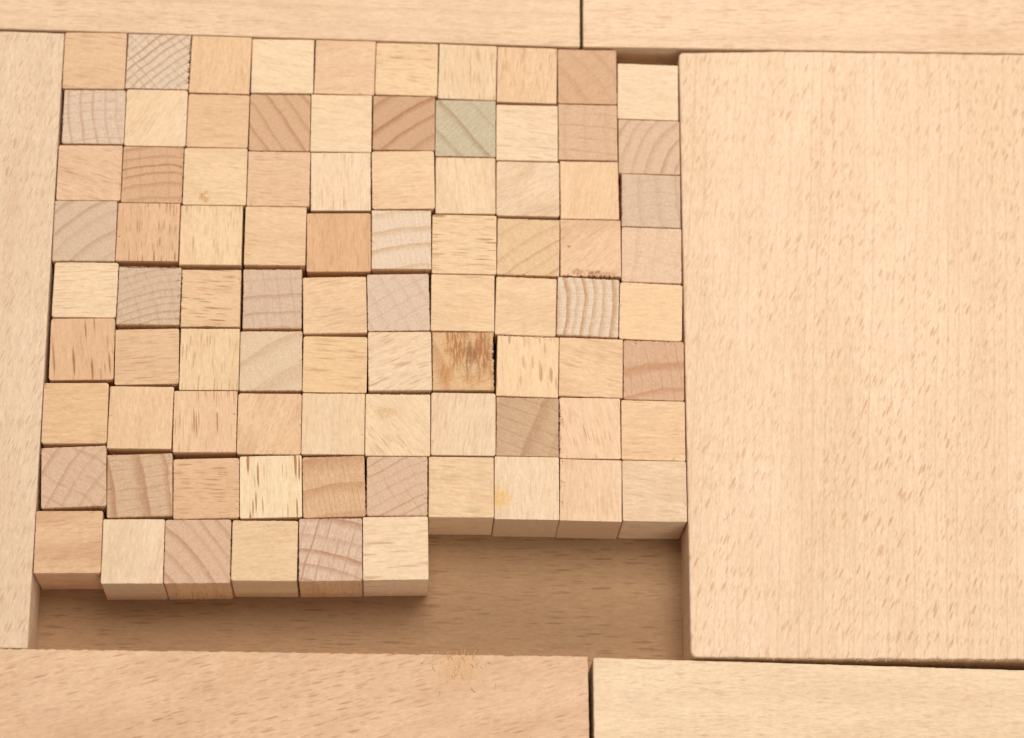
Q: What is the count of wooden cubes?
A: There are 86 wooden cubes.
